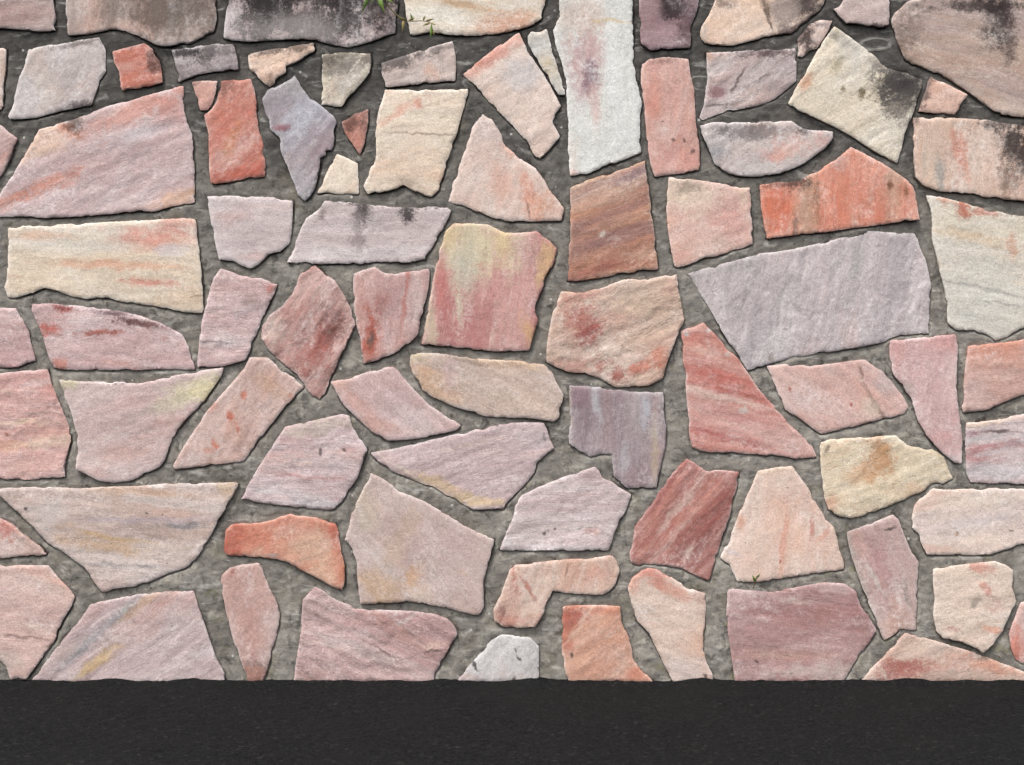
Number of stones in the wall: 84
